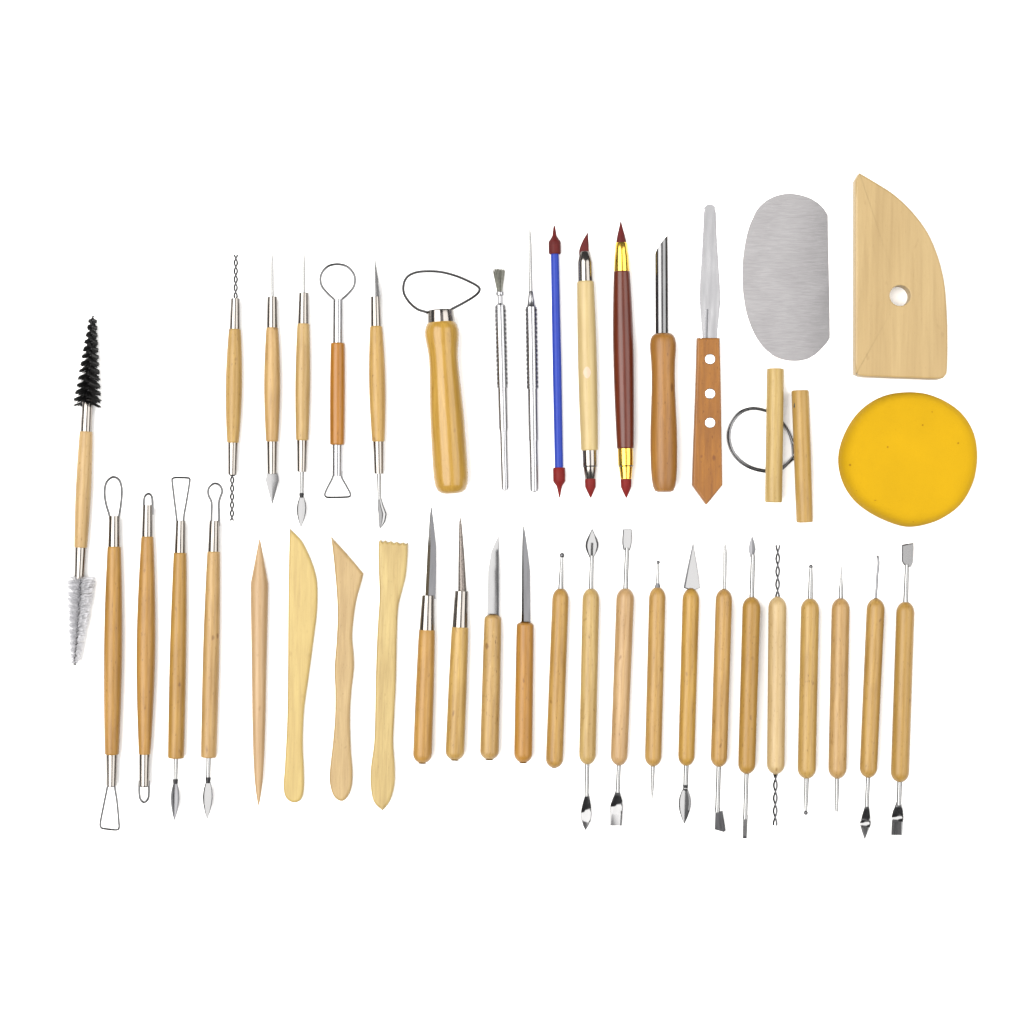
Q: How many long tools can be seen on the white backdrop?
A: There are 38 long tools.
